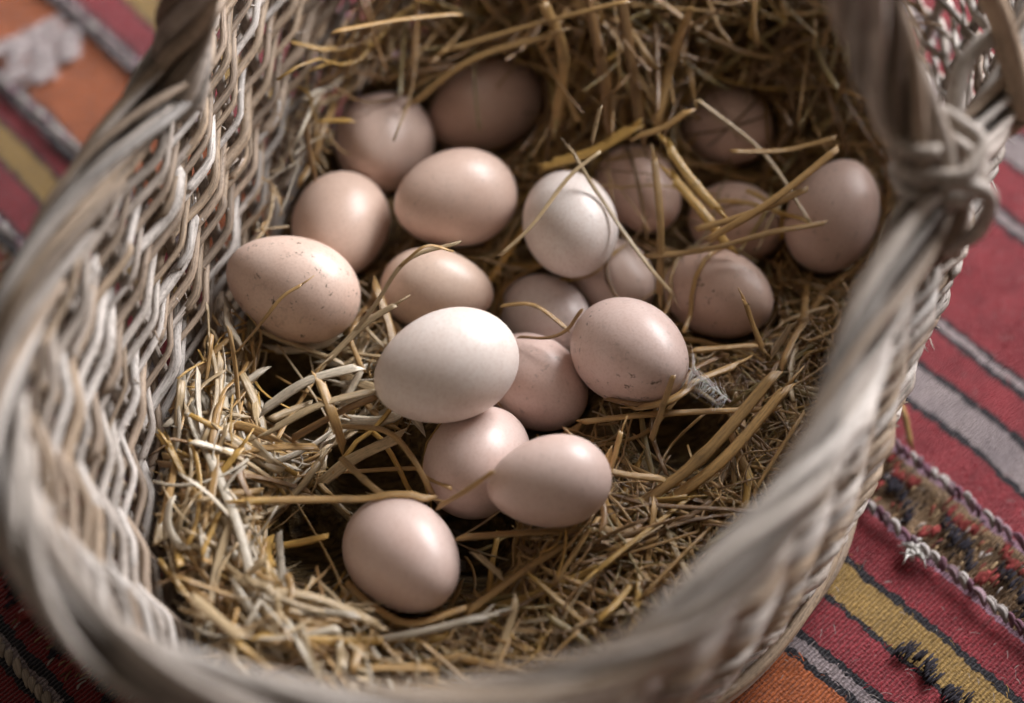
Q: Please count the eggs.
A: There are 20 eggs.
